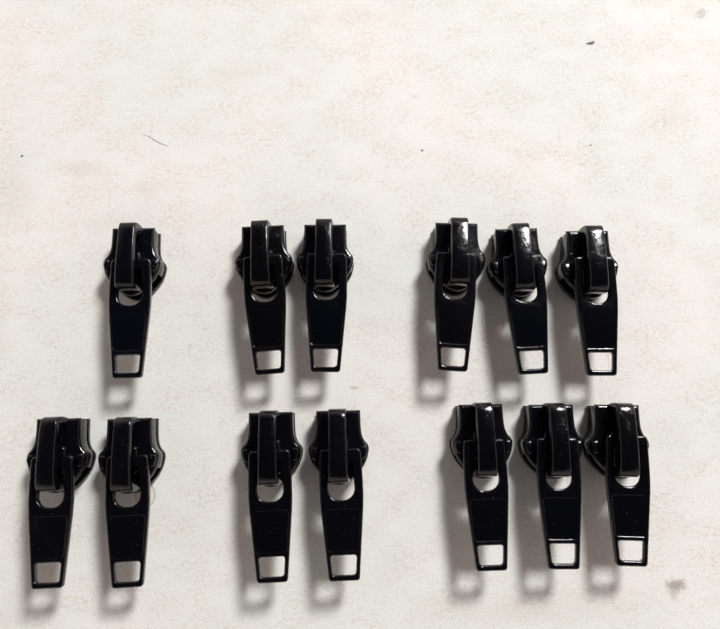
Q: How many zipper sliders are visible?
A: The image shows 13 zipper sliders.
